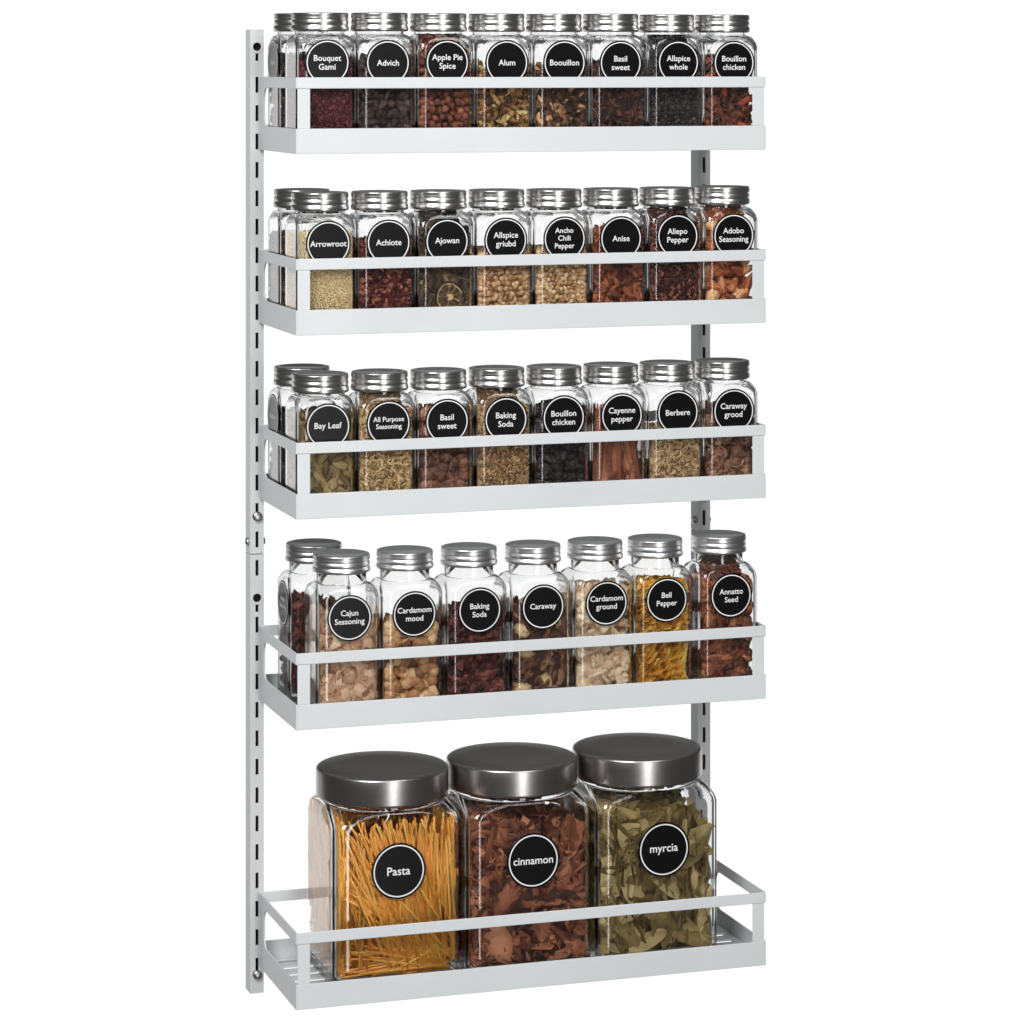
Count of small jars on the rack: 35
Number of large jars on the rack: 3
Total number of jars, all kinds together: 38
